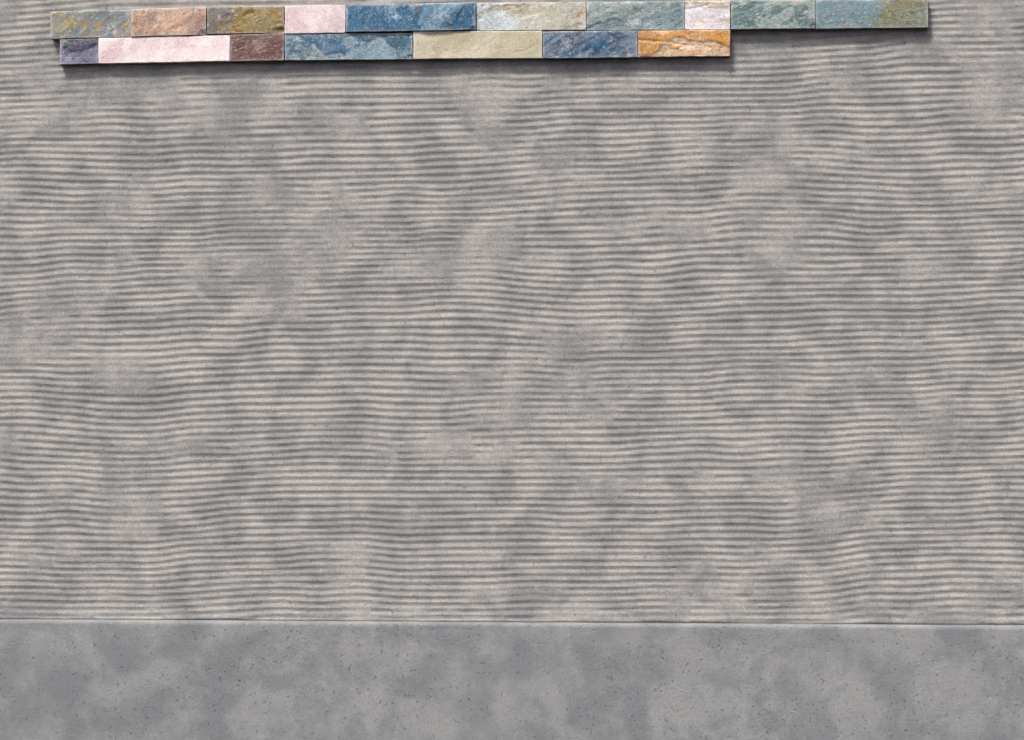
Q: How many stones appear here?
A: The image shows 17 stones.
